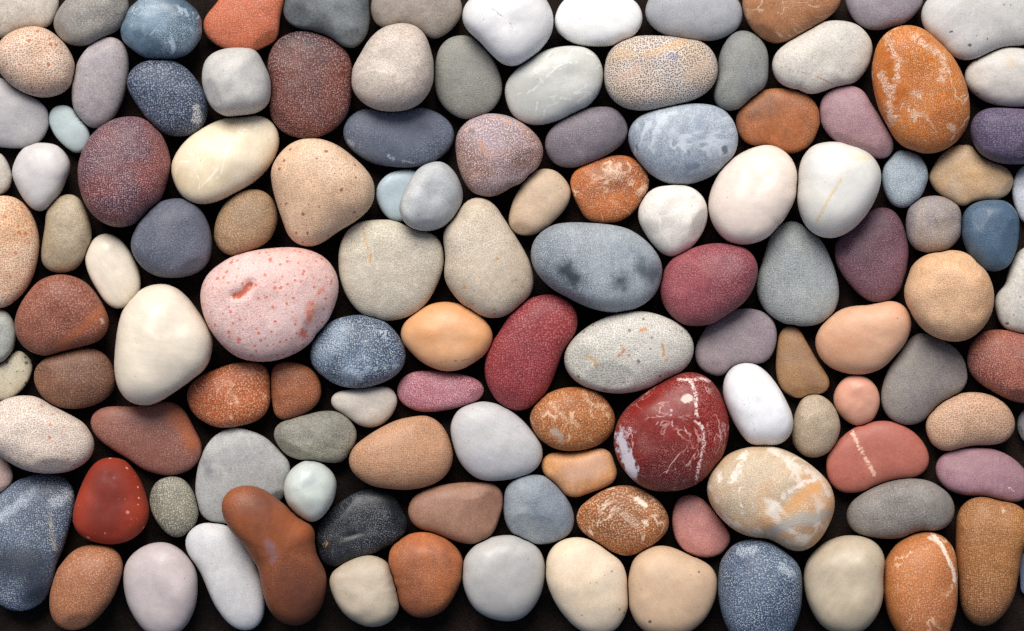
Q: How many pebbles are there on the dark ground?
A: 125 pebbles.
